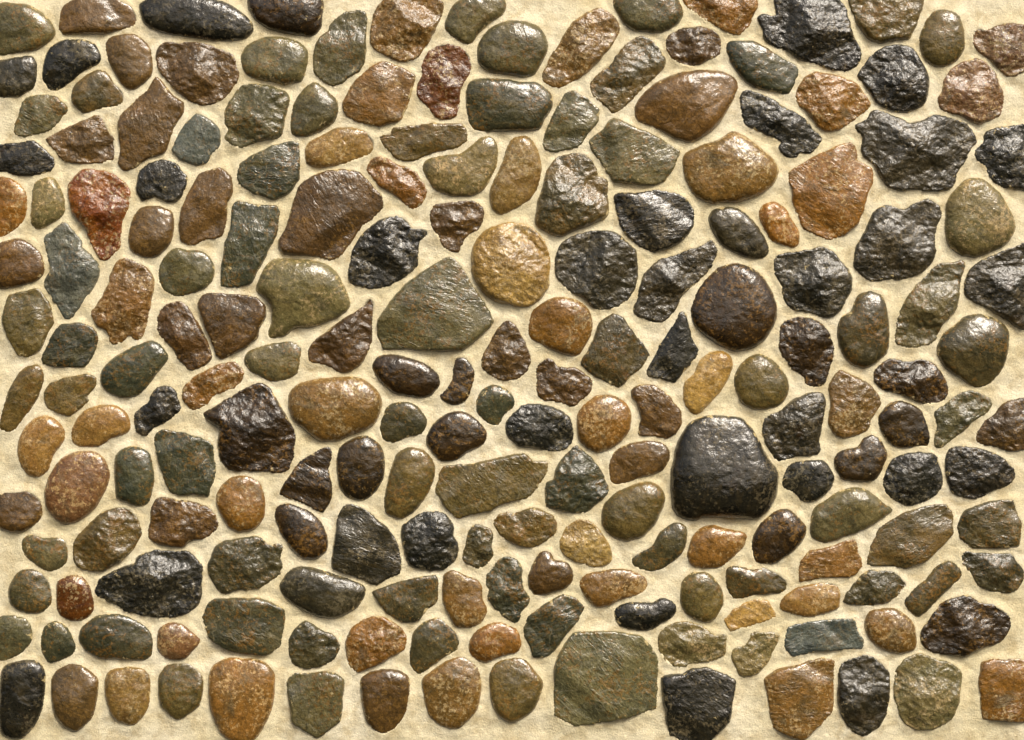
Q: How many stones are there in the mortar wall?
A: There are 200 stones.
